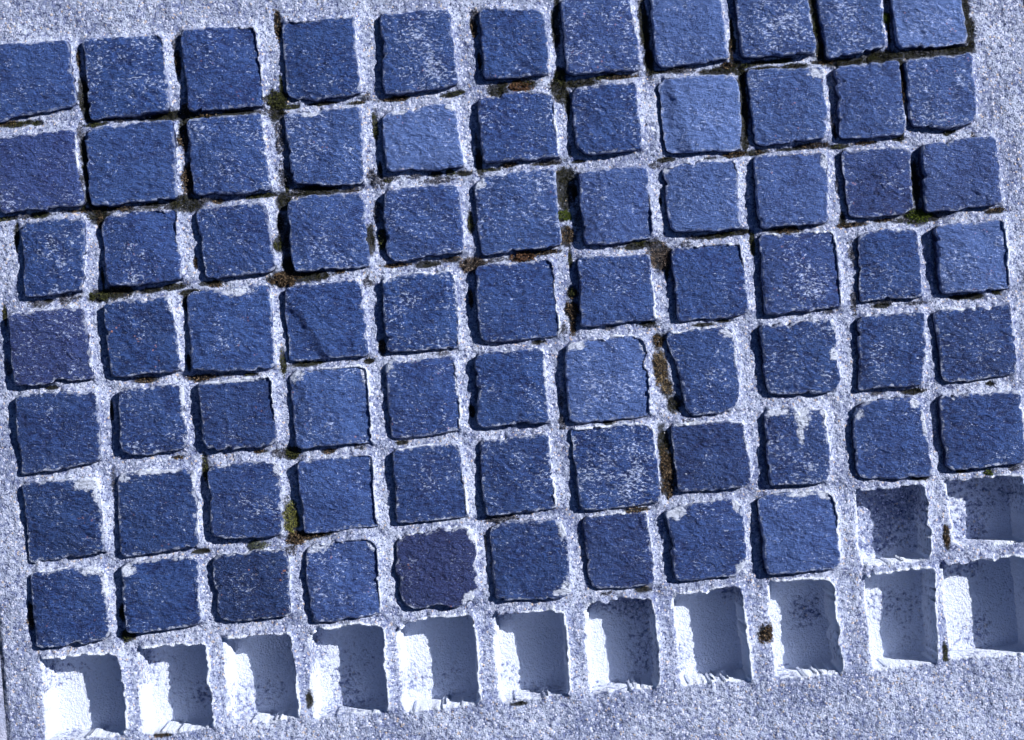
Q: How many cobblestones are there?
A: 75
